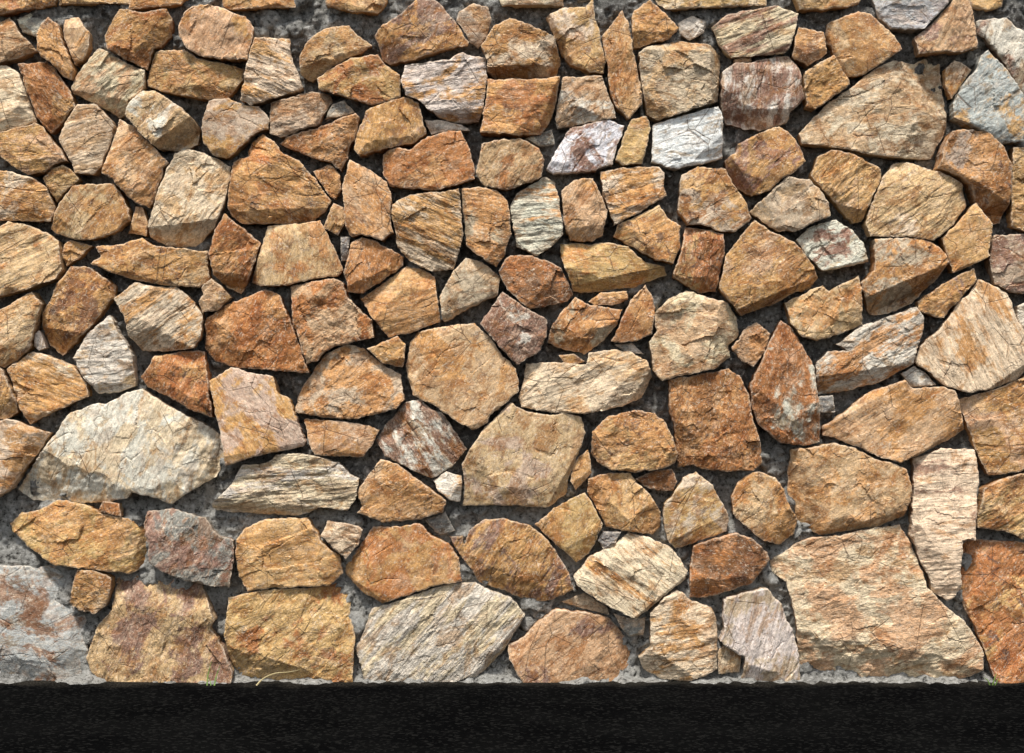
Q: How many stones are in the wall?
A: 177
